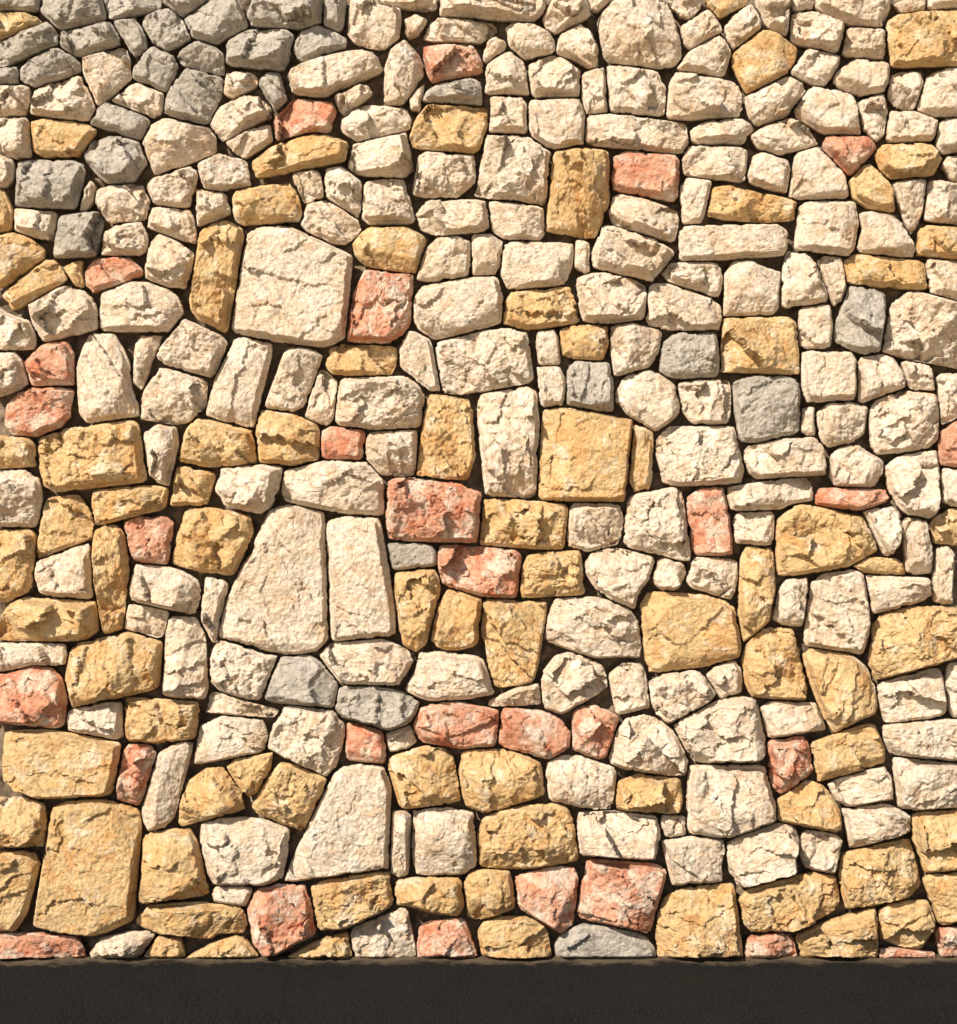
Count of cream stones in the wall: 197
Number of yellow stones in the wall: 82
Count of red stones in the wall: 30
